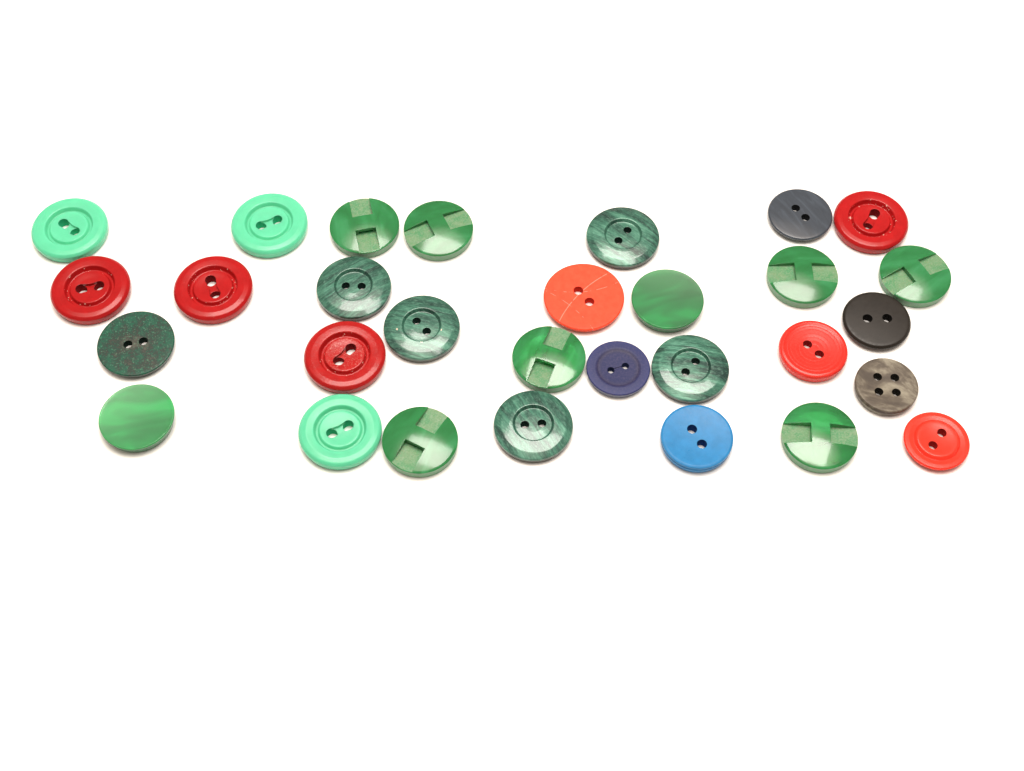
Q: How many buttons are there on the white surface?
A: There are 30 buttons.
